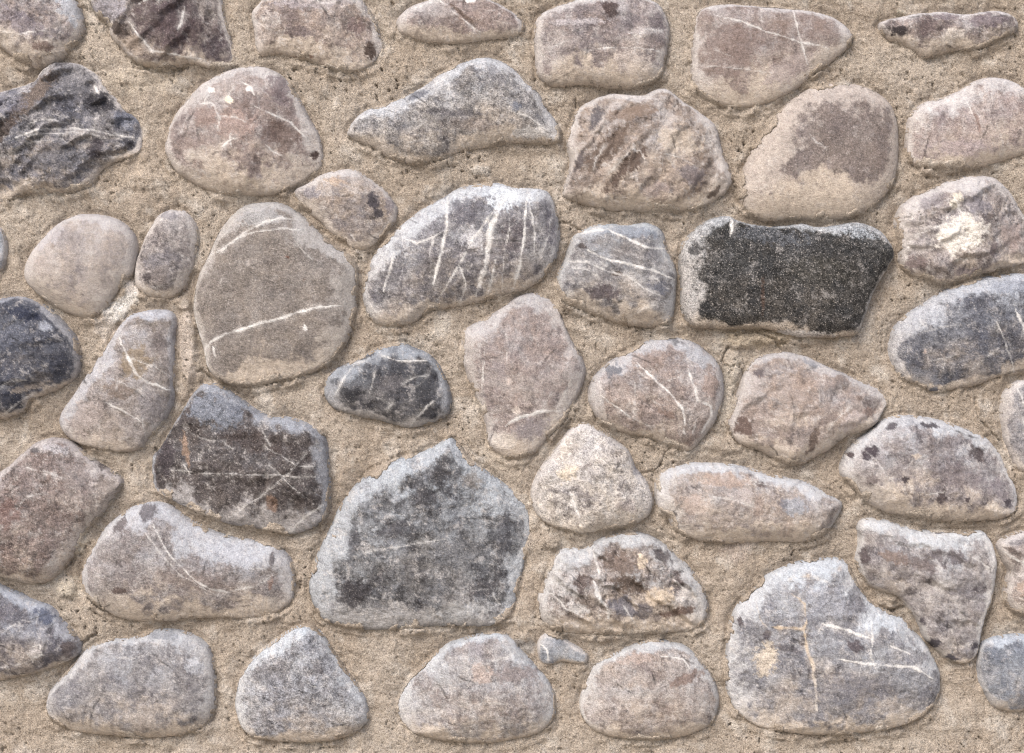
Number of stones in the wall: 48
